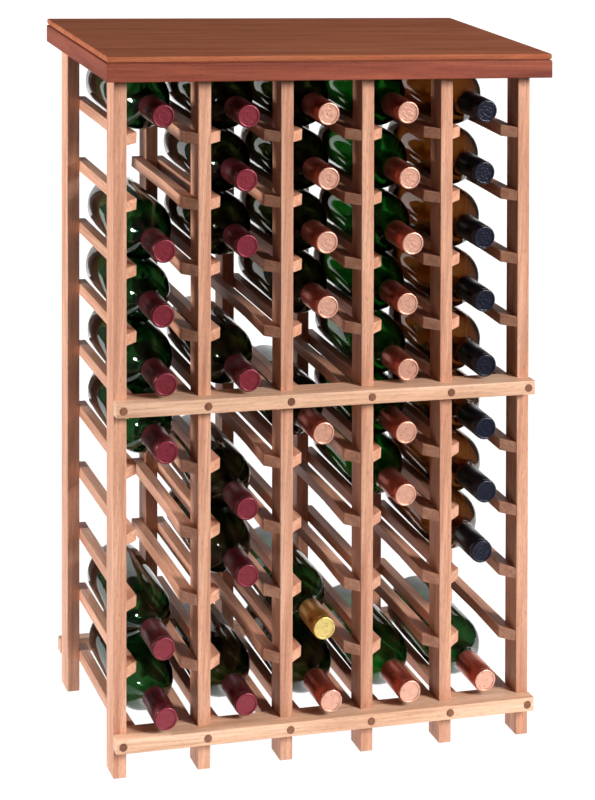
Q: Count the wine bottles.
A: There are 38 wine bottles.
